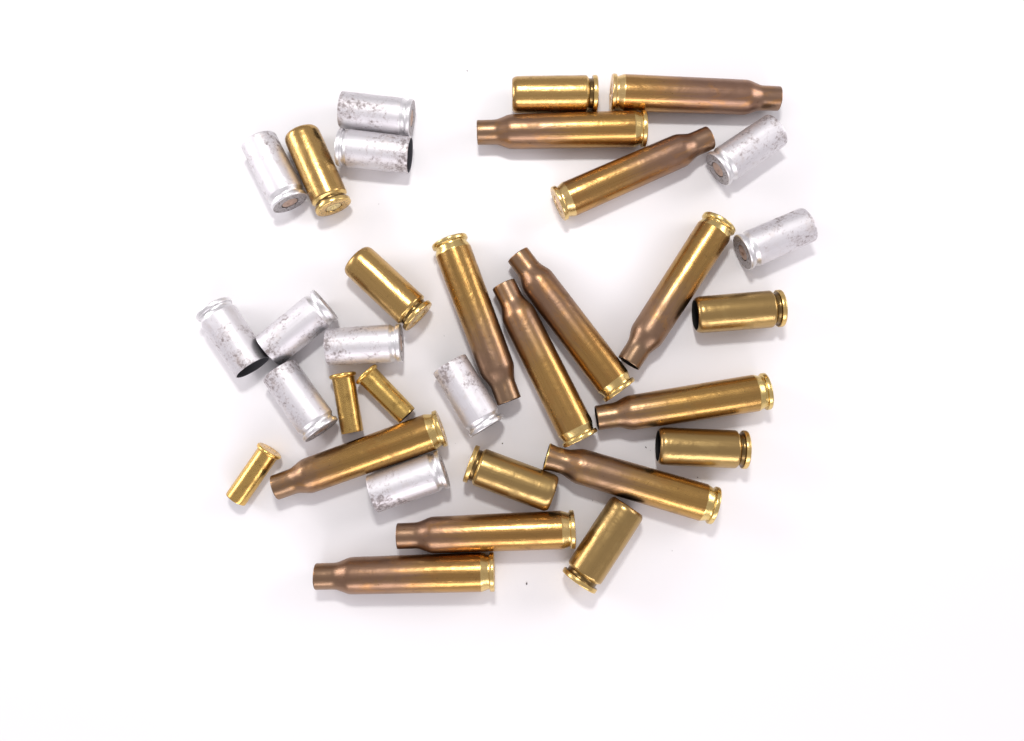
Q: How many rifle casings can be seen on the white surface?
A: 12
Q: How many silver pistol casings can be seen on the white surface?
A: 11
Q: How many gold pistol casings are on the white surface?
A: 7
